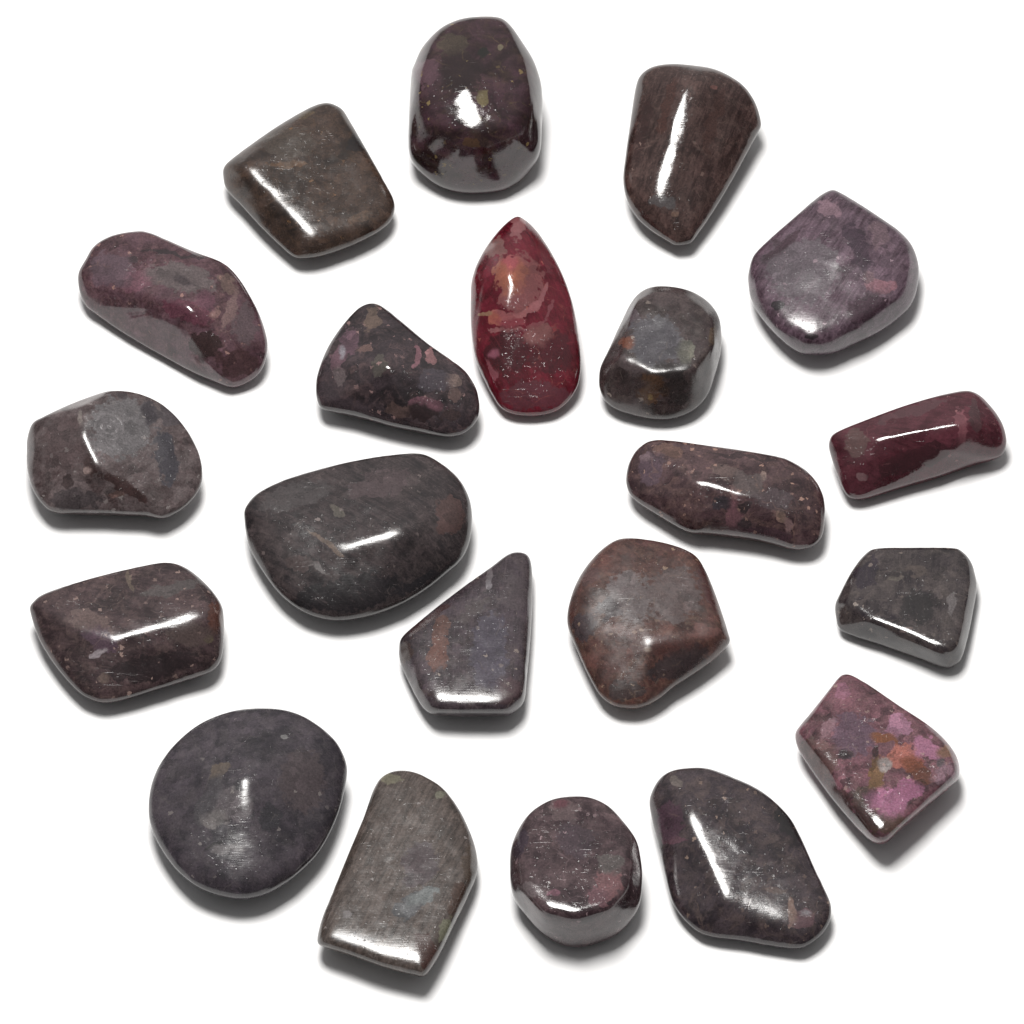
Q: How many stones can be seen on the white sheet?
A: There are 21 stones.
